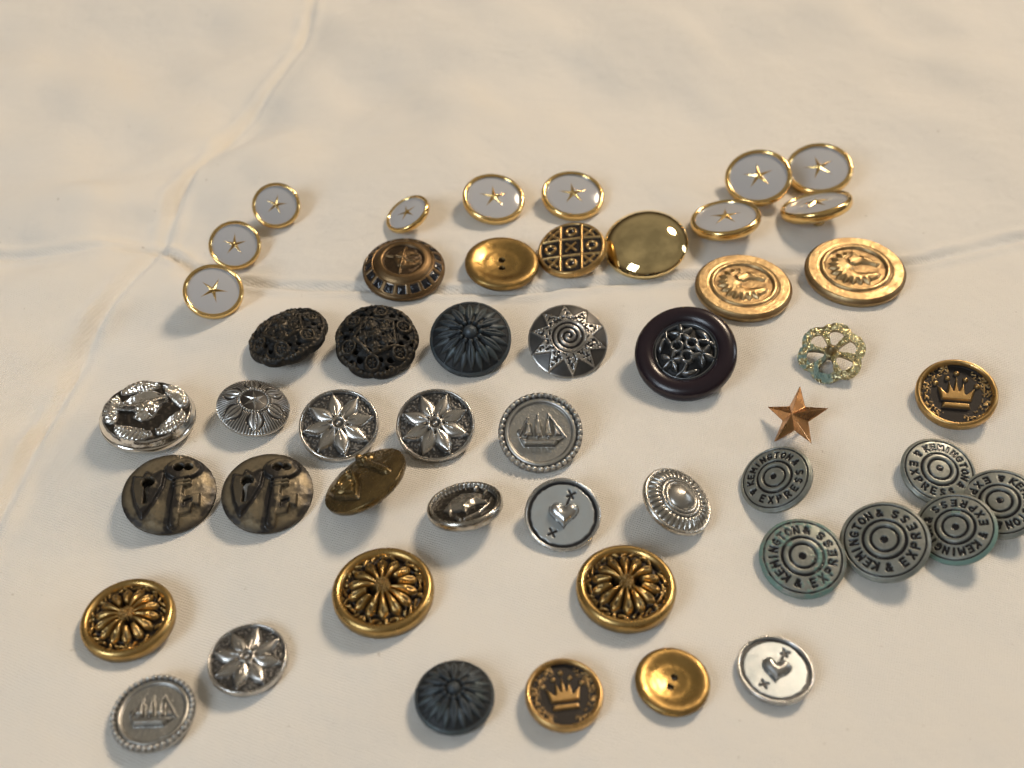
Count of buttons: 50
